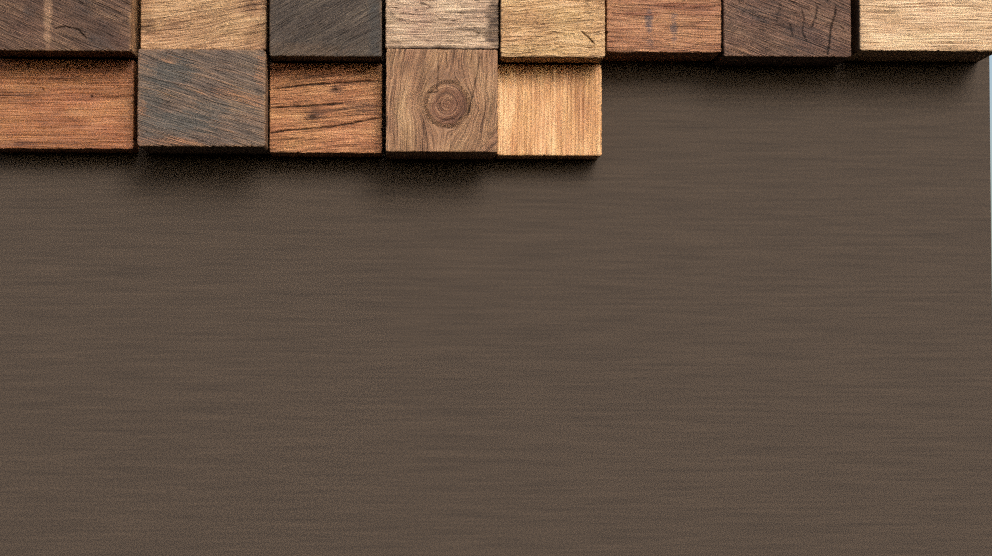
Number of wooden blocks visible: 13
